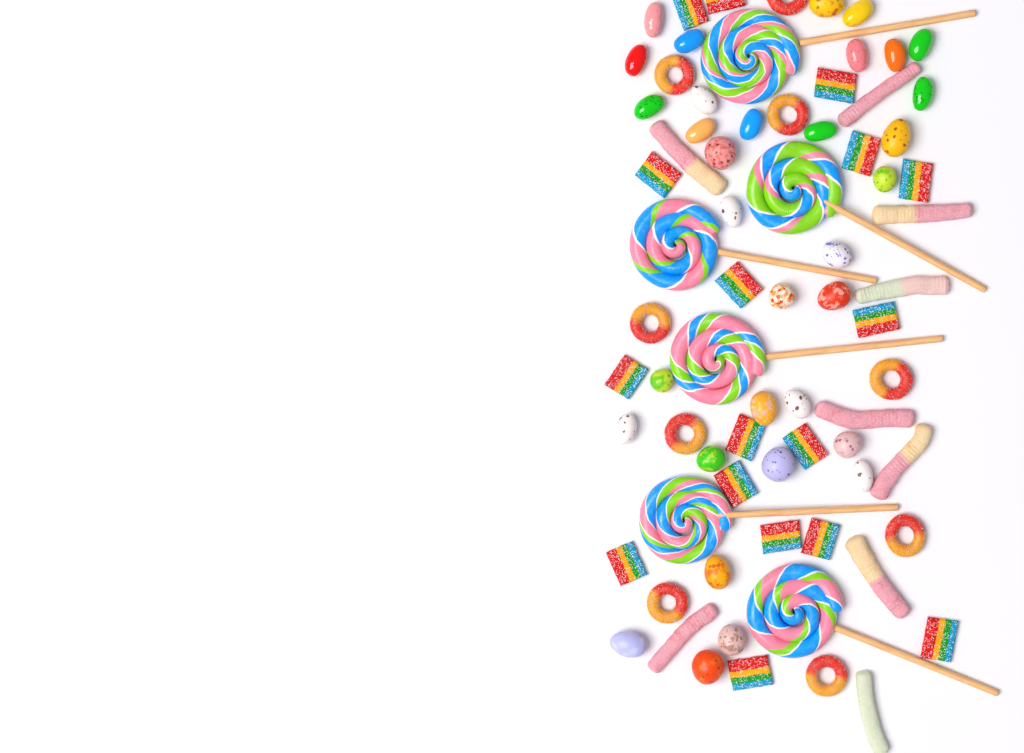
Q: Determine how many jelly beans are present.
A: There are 12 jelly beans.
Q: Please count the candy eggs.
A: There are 21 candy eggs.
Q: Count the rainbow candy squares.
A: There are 17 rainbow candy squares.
